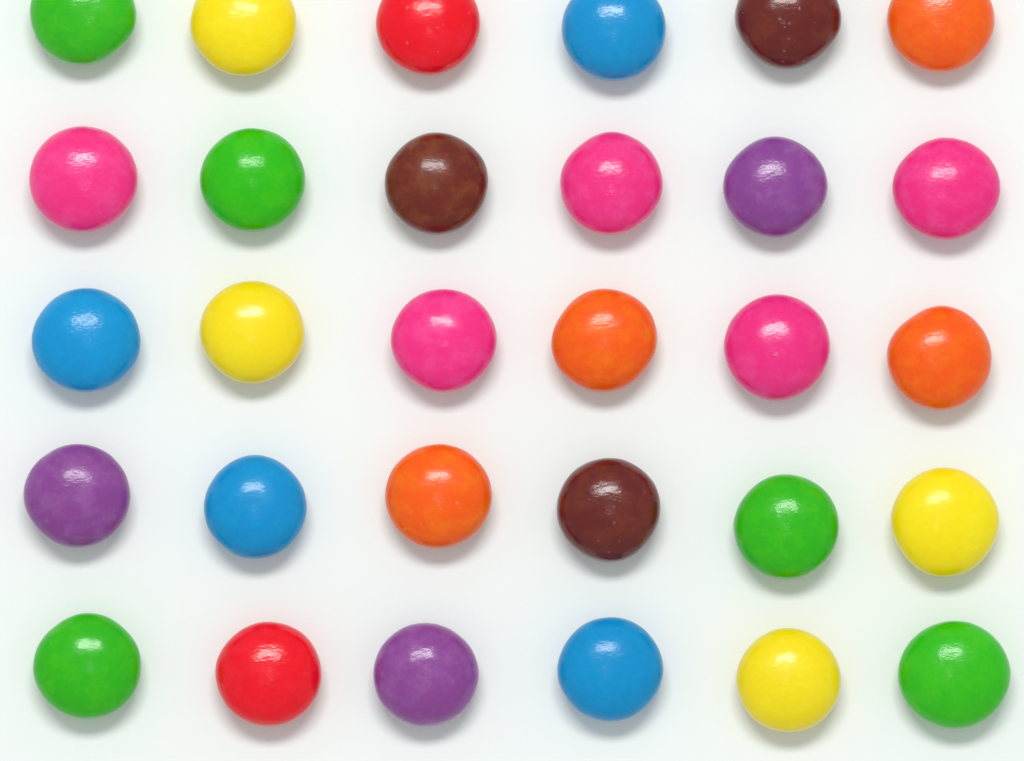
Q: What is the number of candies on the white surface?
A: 30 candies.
